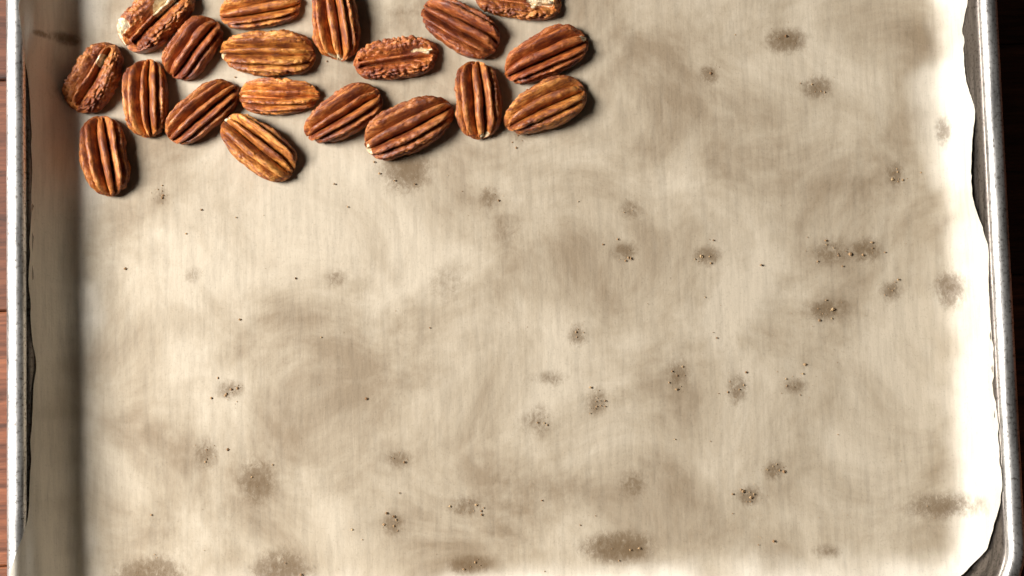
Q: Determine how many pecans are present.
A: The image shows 19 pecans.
